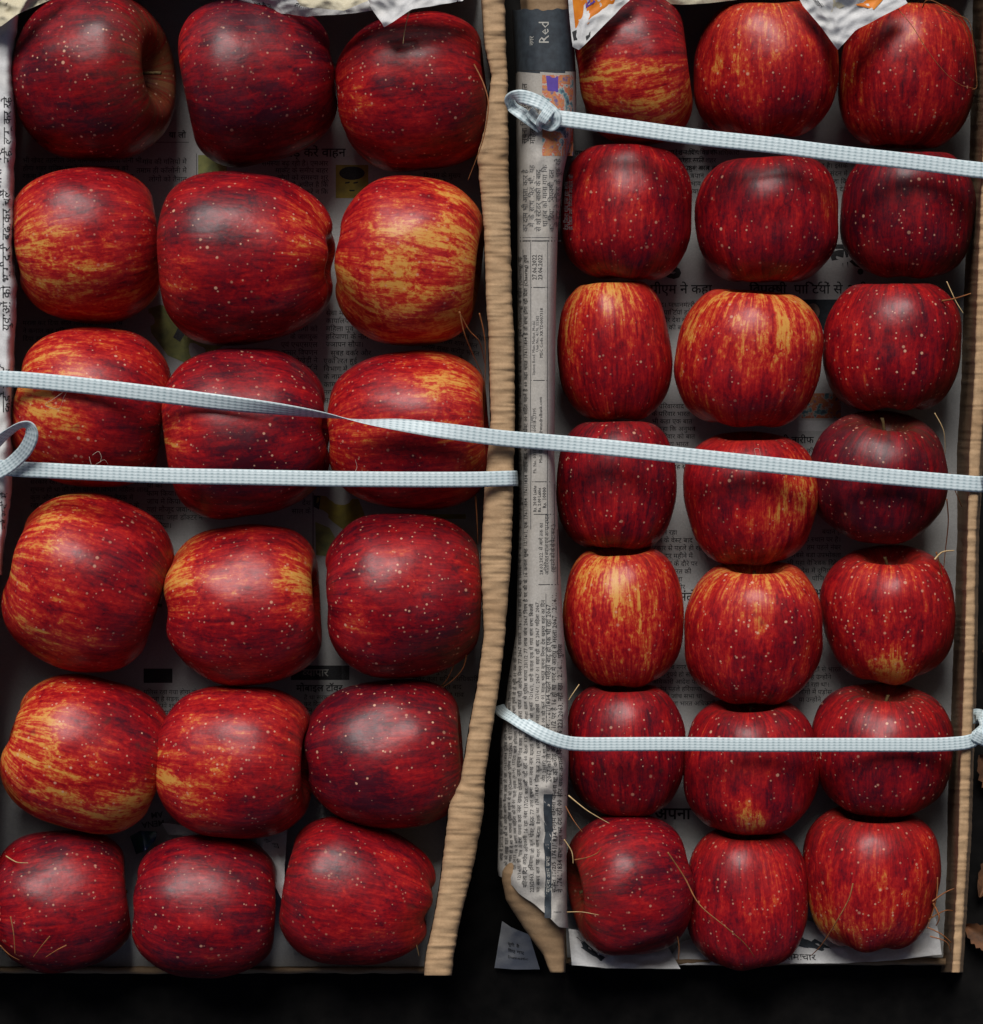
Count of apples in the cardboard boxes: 39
